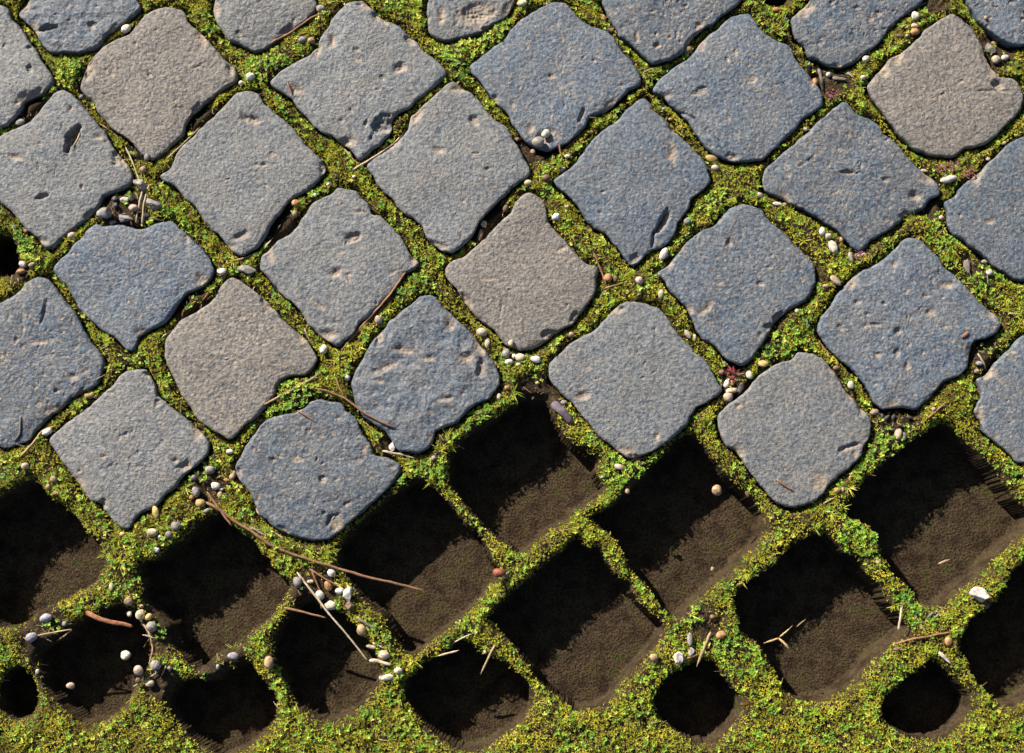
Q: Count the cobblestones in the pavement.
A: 31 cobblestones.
